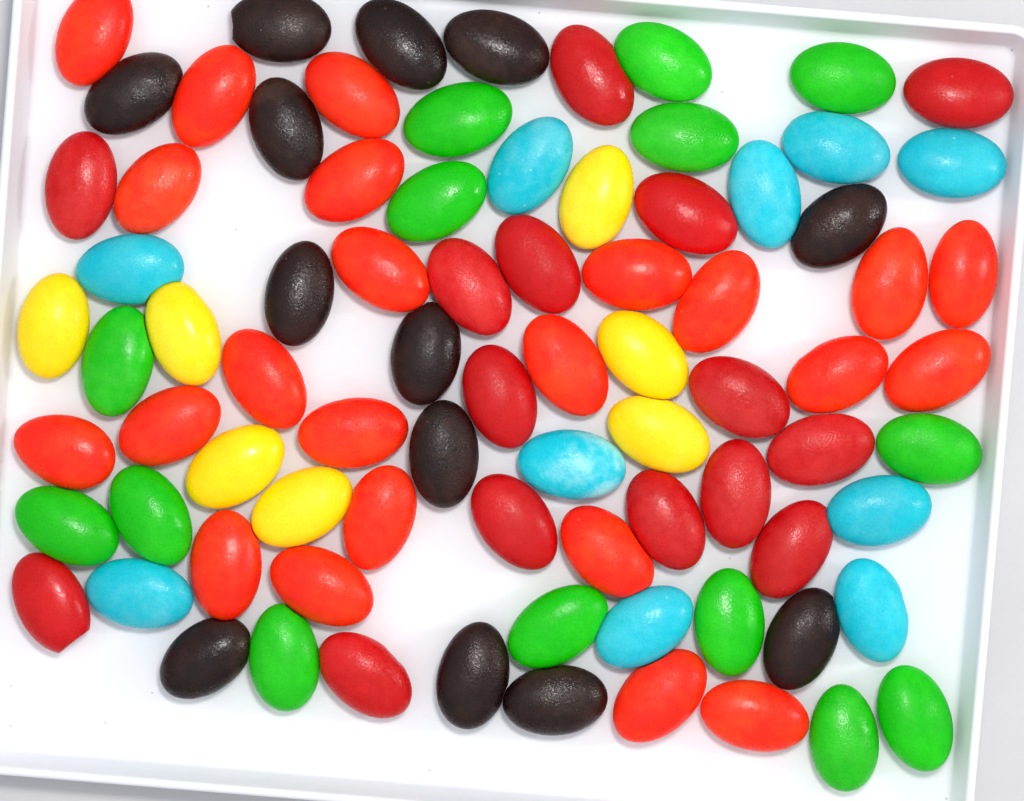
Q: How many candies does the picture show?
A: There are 82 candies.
